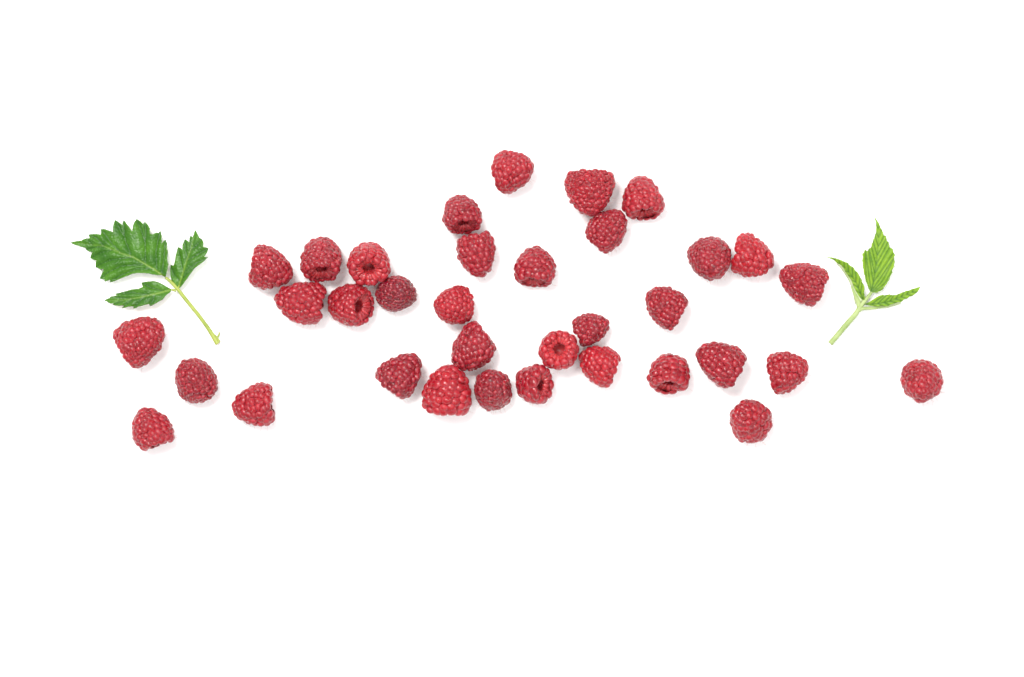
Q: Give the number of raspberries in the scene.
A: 35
